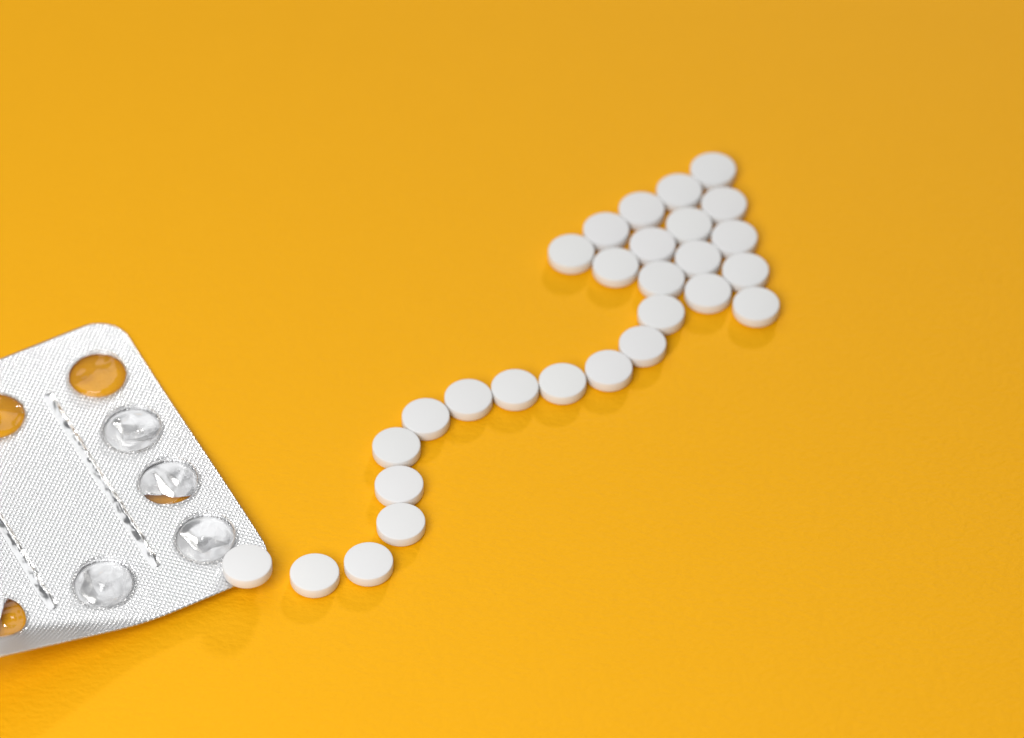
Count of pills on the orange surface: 28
